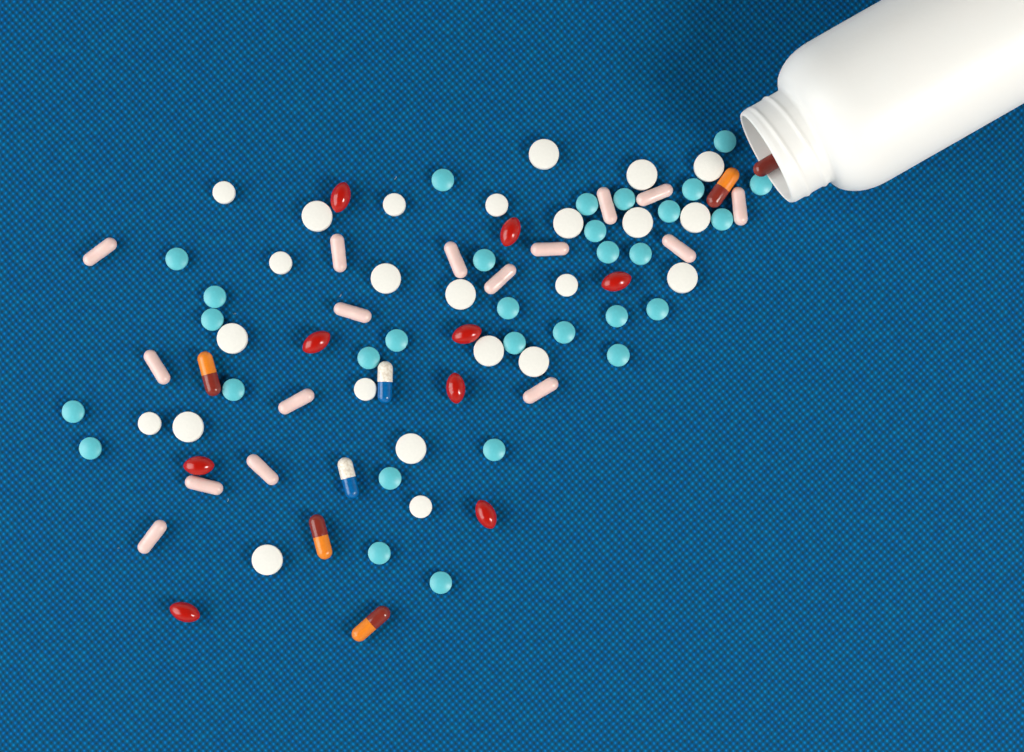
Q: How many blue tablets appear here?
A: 30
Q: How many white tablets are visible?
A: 24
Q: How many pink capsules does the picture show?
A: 16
